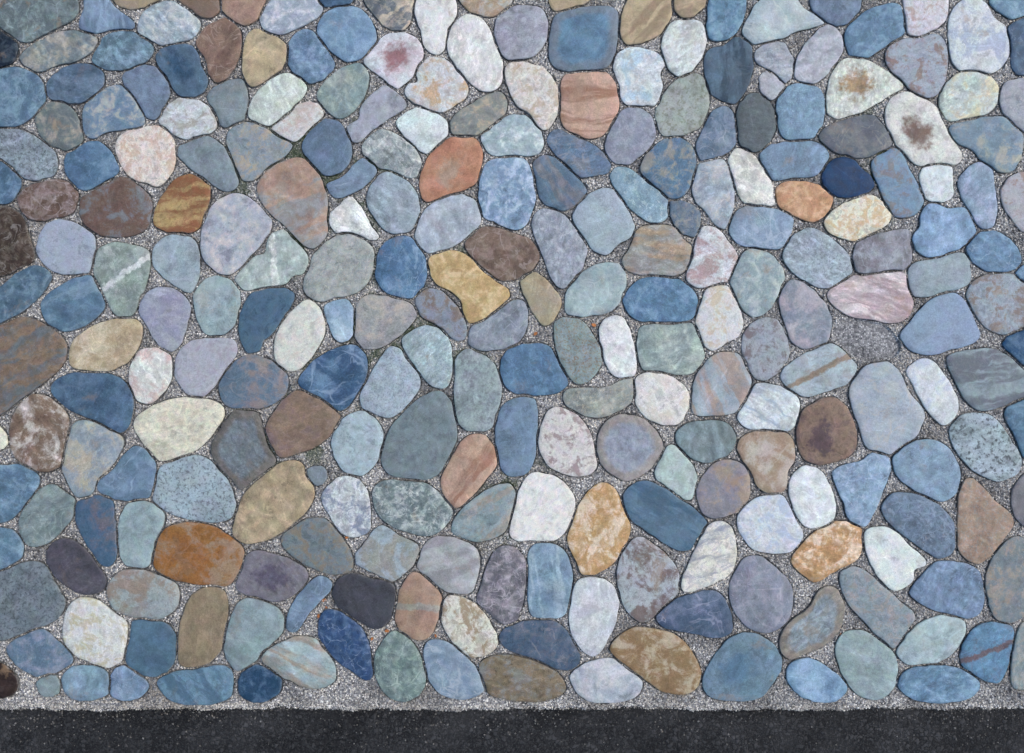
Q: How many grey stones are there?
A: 100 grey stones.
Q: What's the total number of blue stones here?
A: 78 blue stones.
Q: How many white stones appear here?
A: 42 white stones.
